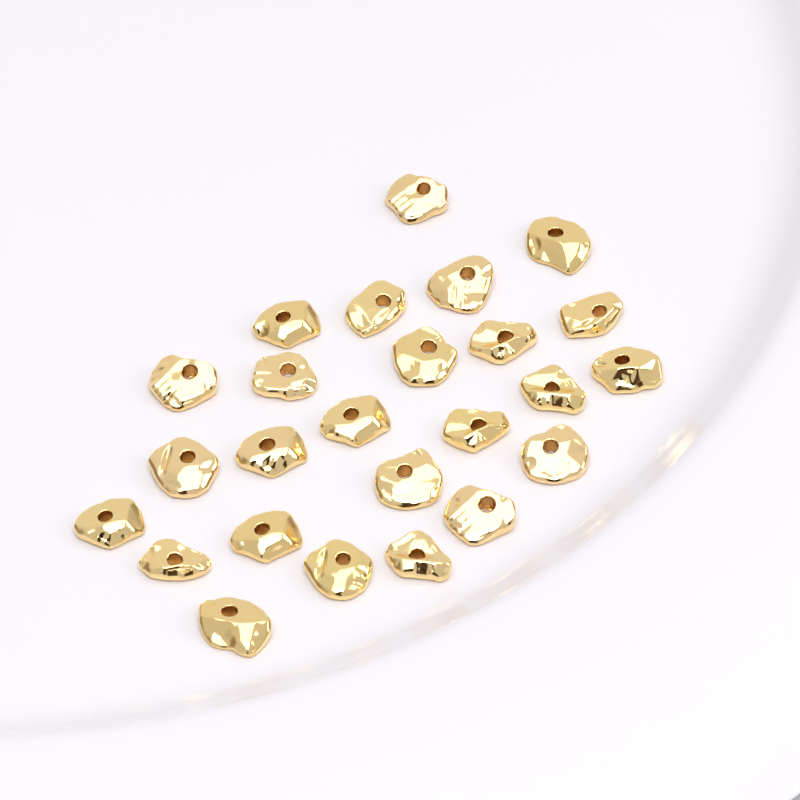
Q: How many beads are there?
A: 25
